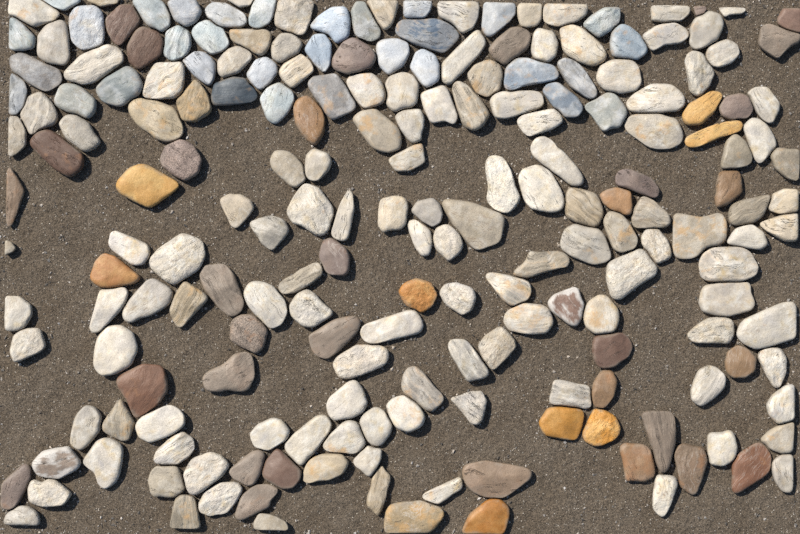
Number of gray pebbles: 32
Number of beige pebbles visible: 129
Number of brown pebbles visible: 35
